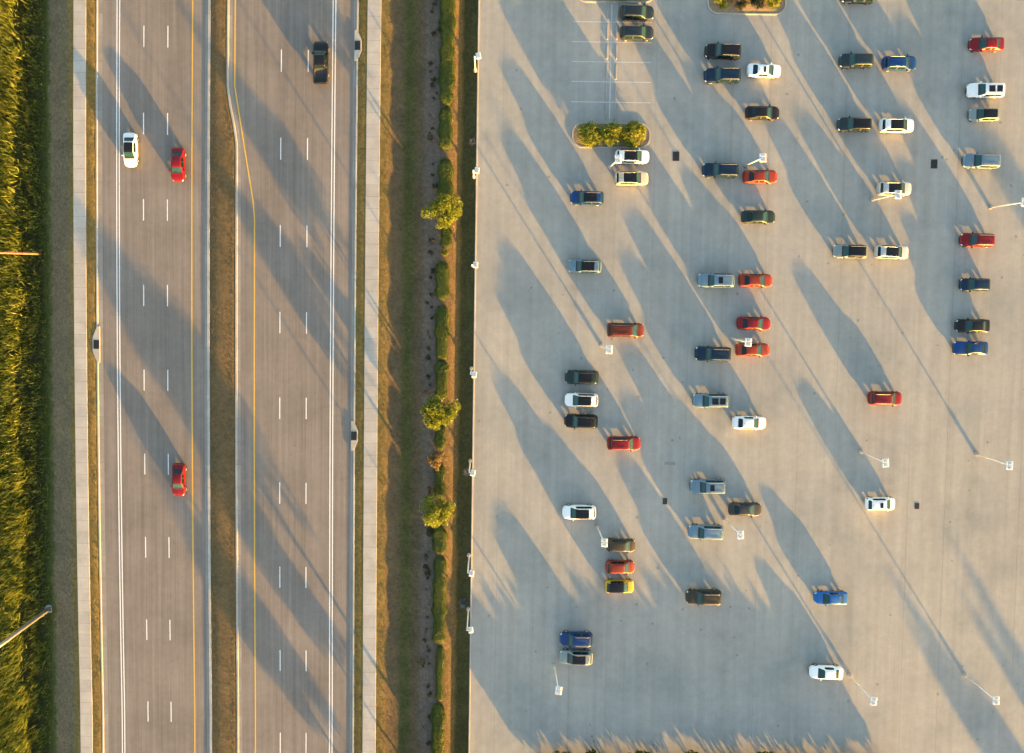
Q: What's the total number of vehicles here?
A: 59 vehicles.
